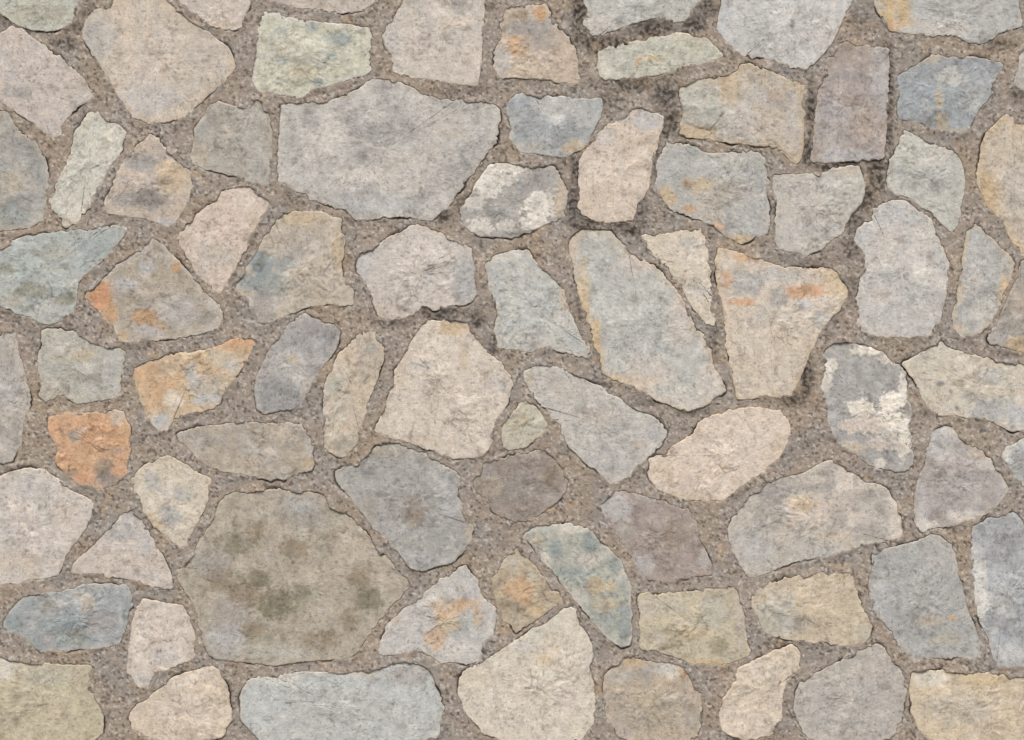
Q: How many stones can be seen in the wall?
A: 80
